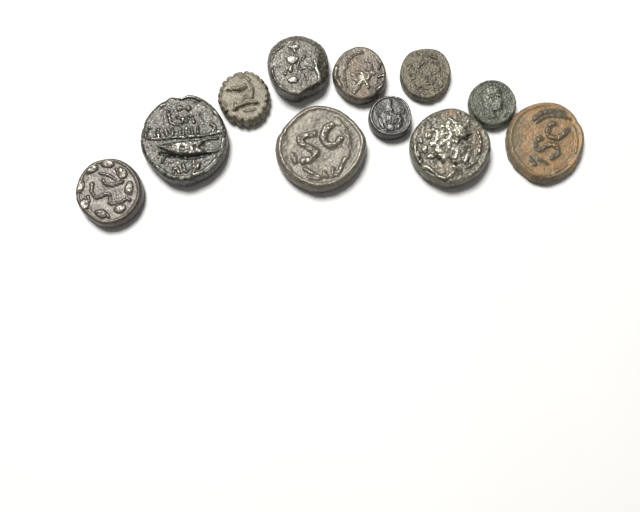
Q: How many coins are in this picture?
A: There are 11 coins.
